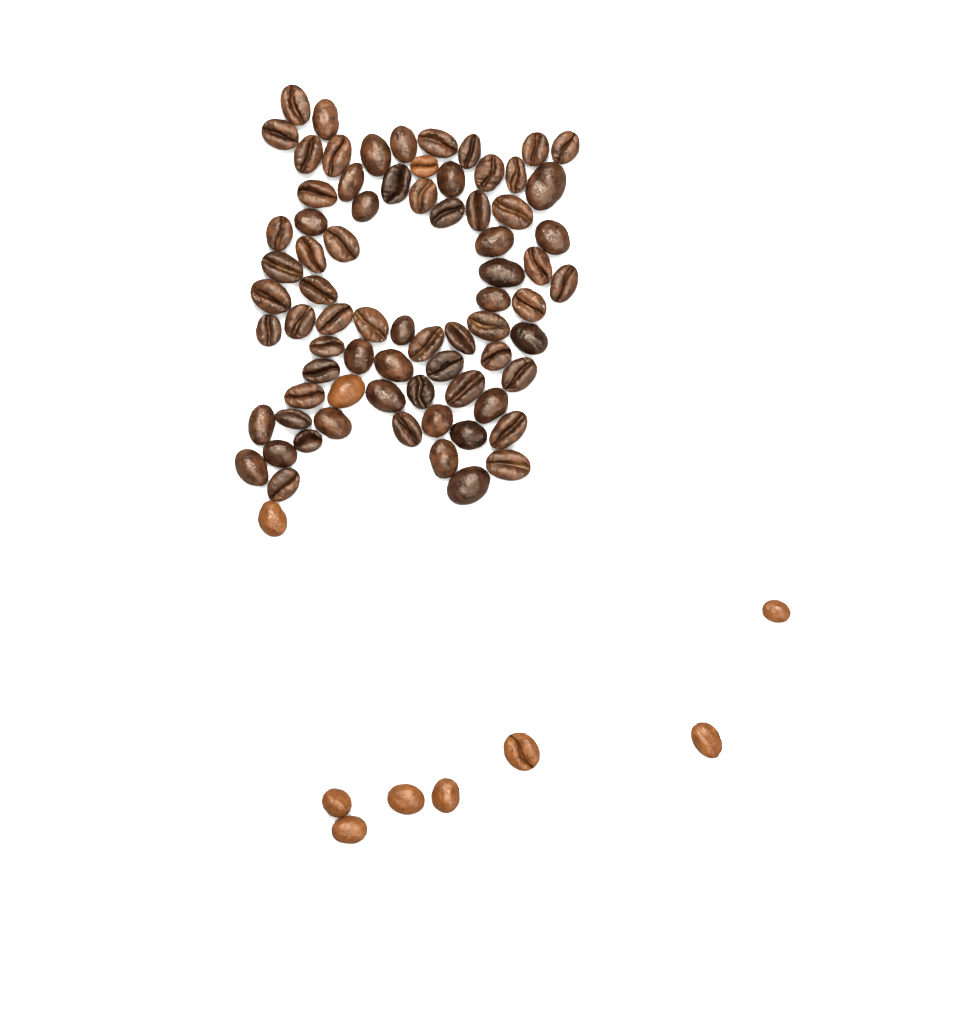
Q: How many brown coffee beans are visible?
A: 72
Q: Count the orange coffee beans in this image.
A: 10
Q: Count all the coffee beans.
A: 82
